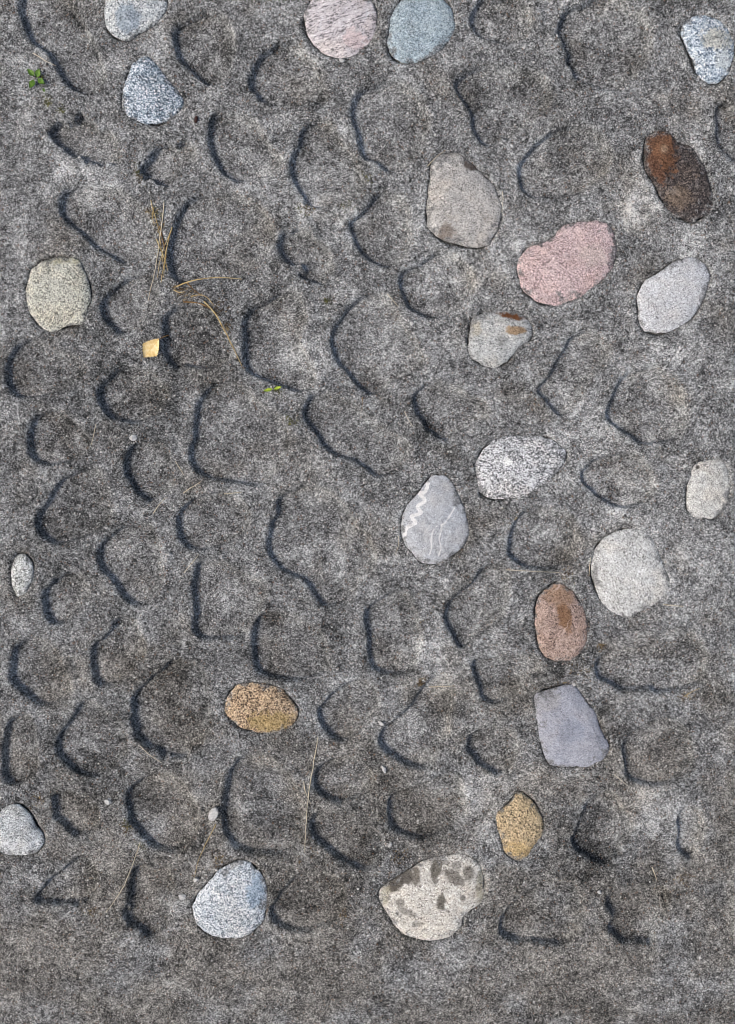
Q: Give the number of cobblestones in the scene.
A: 23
